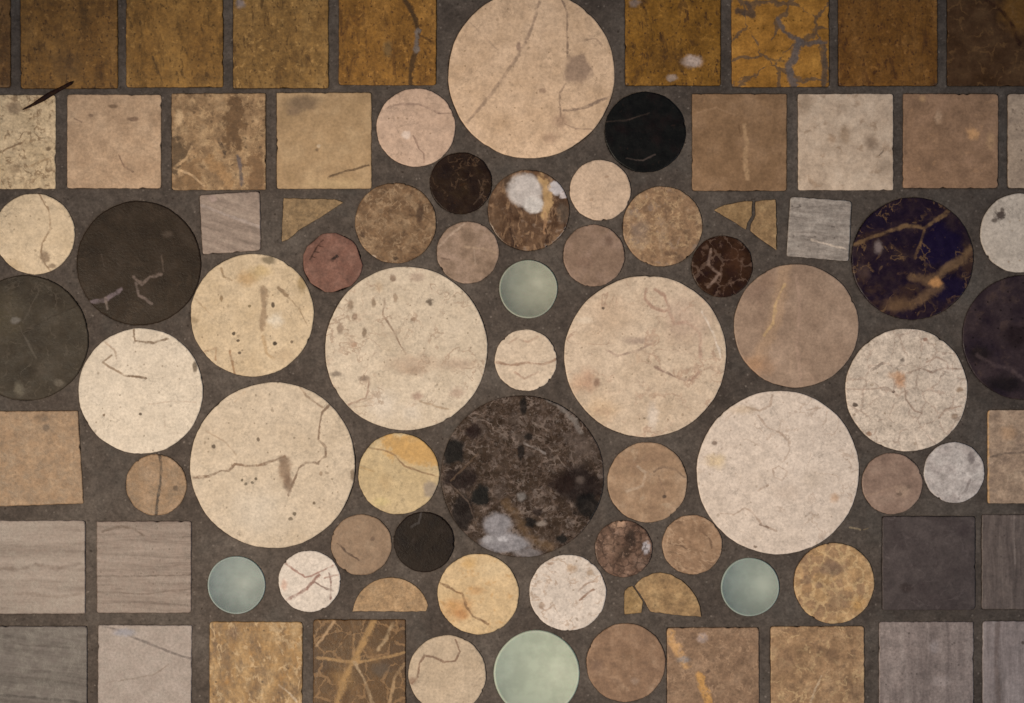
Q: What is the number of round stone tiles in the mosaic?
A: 43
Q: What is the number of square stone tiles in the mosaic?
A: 33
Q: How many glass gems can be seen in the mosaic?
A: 4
